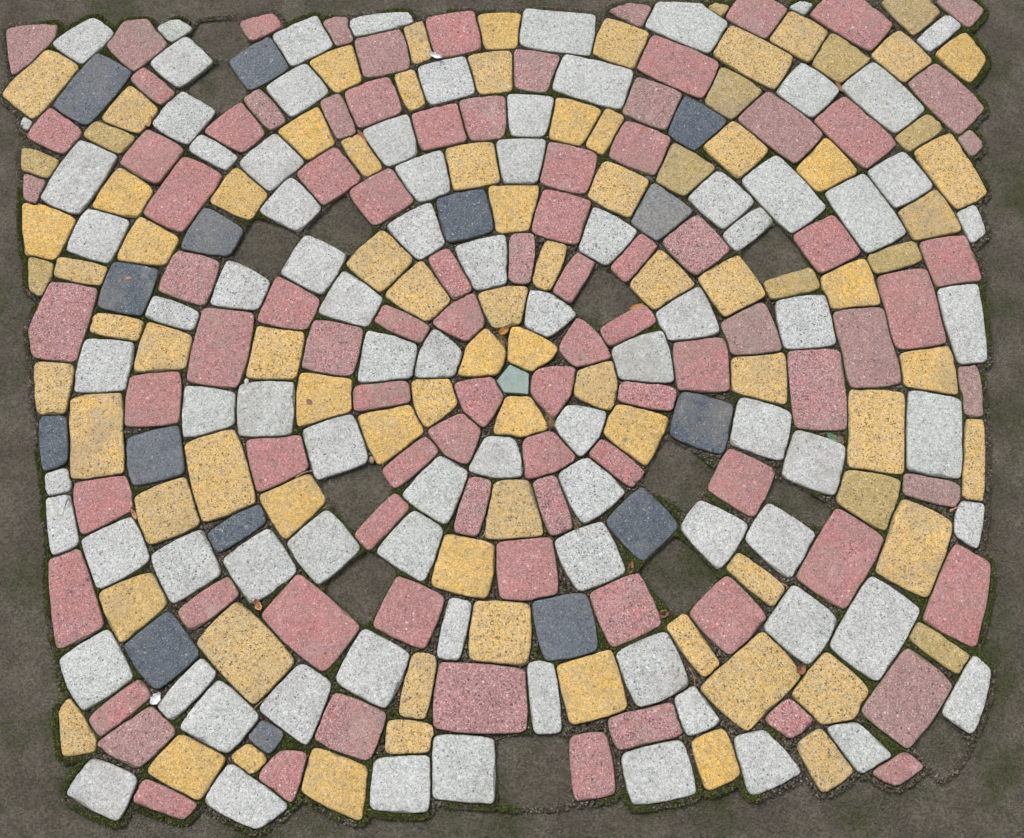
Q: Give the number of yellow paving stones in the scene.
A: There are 87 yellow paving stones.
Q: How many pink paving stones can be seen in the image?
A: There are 91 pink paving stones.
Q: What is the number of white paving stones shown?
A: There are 86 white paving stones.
